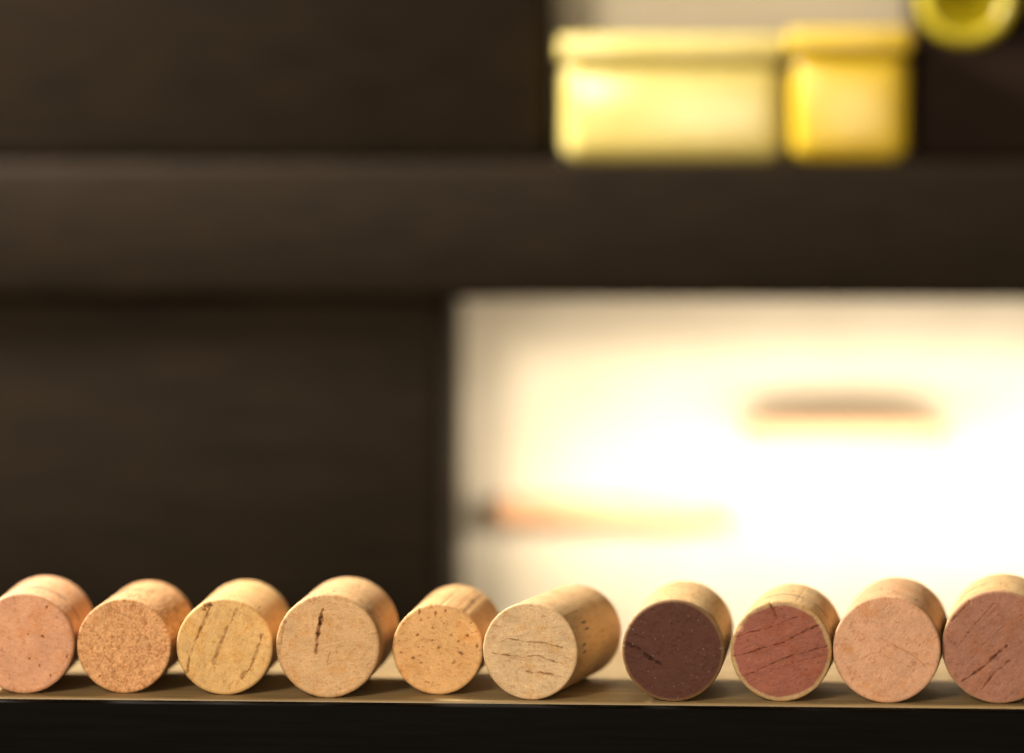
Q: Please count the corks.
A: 10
